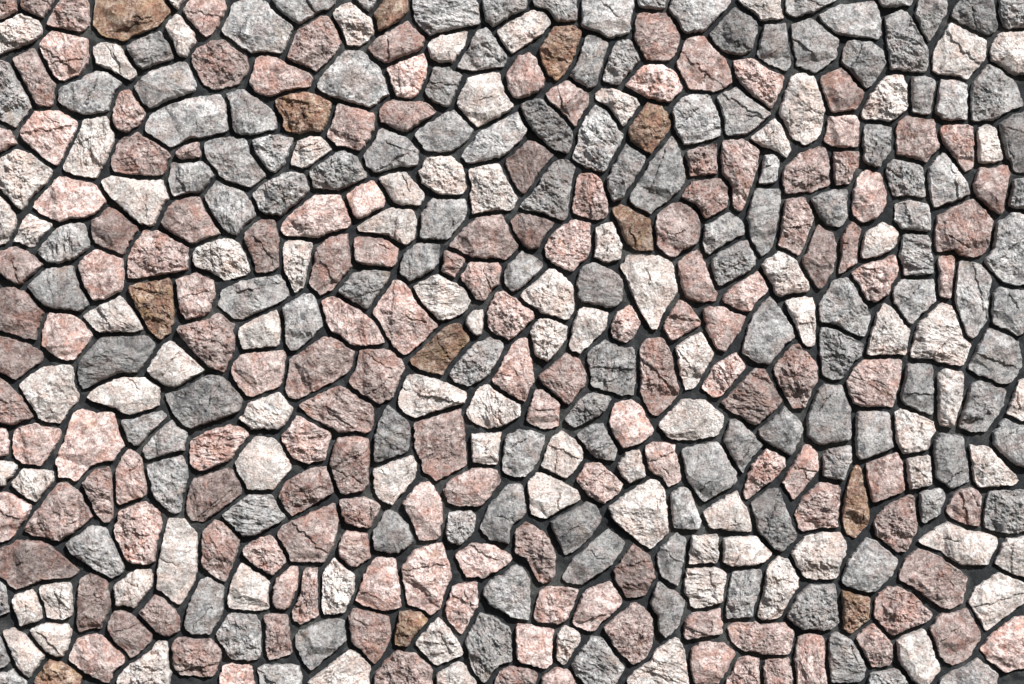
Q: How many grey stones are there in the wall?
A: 129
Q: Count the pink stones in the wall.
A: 151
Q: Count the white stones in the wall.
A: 88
